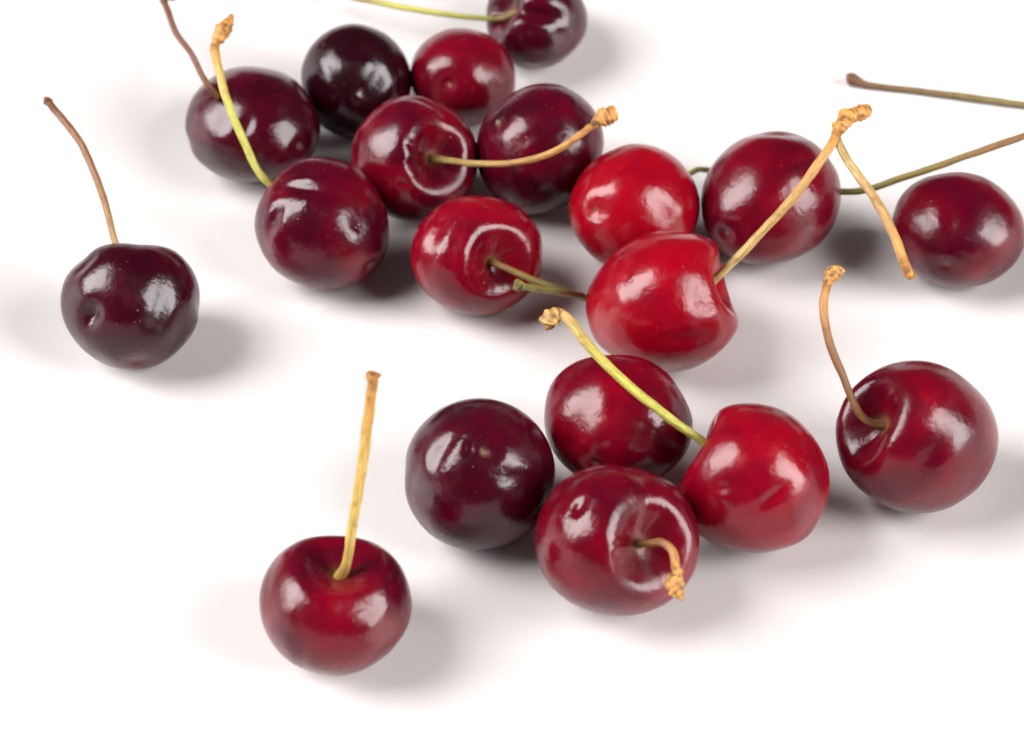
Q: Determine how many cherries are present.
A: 19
